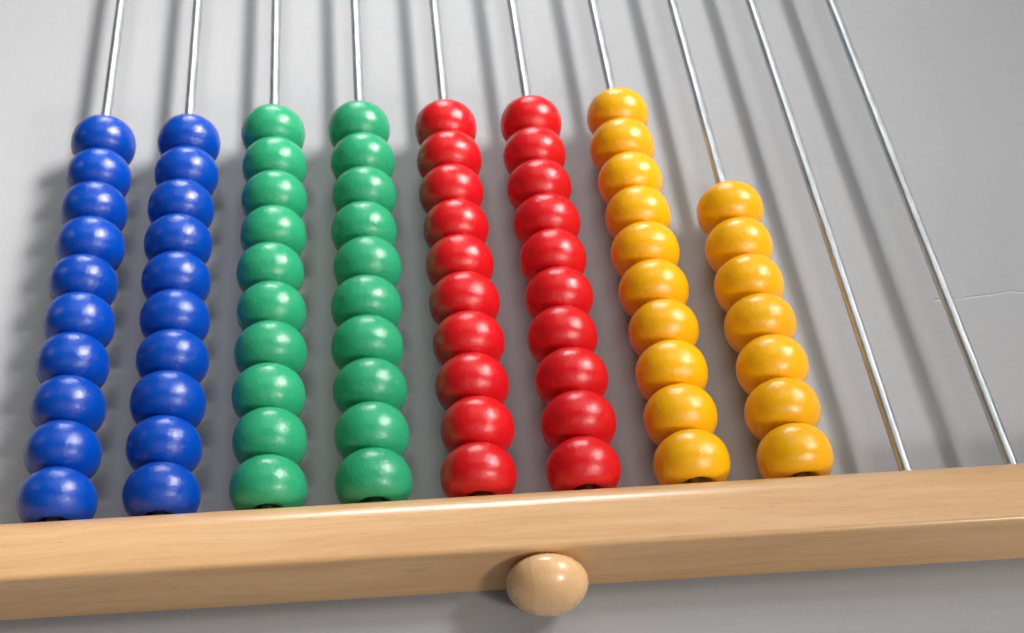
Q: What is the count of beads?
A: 77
